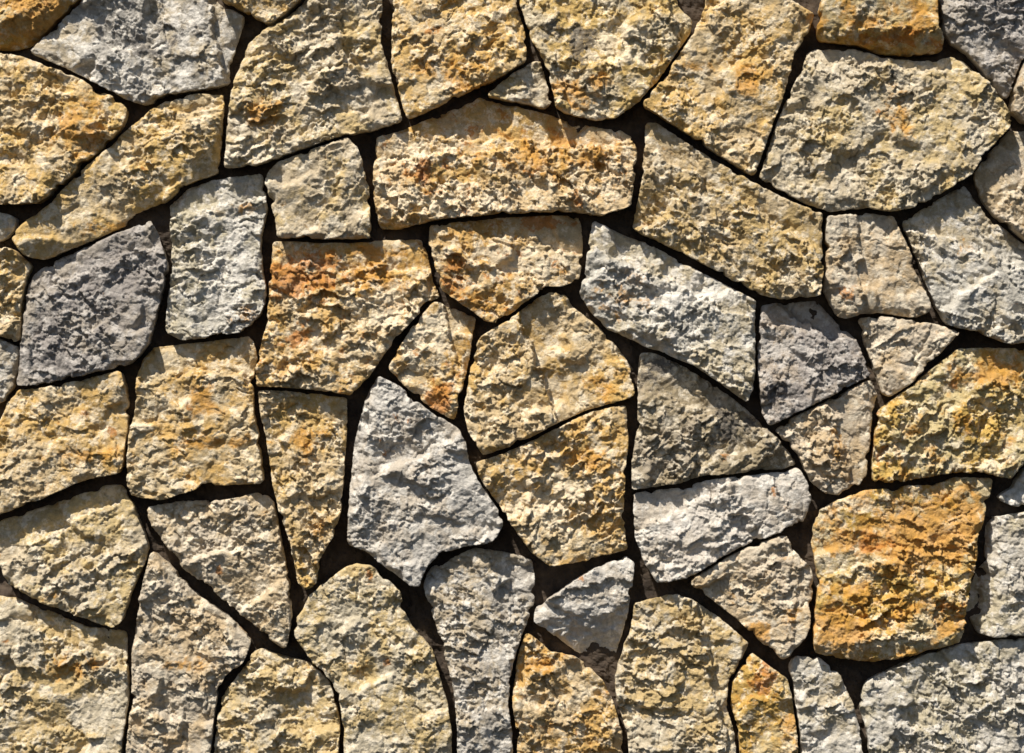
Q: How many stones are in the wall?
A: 58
